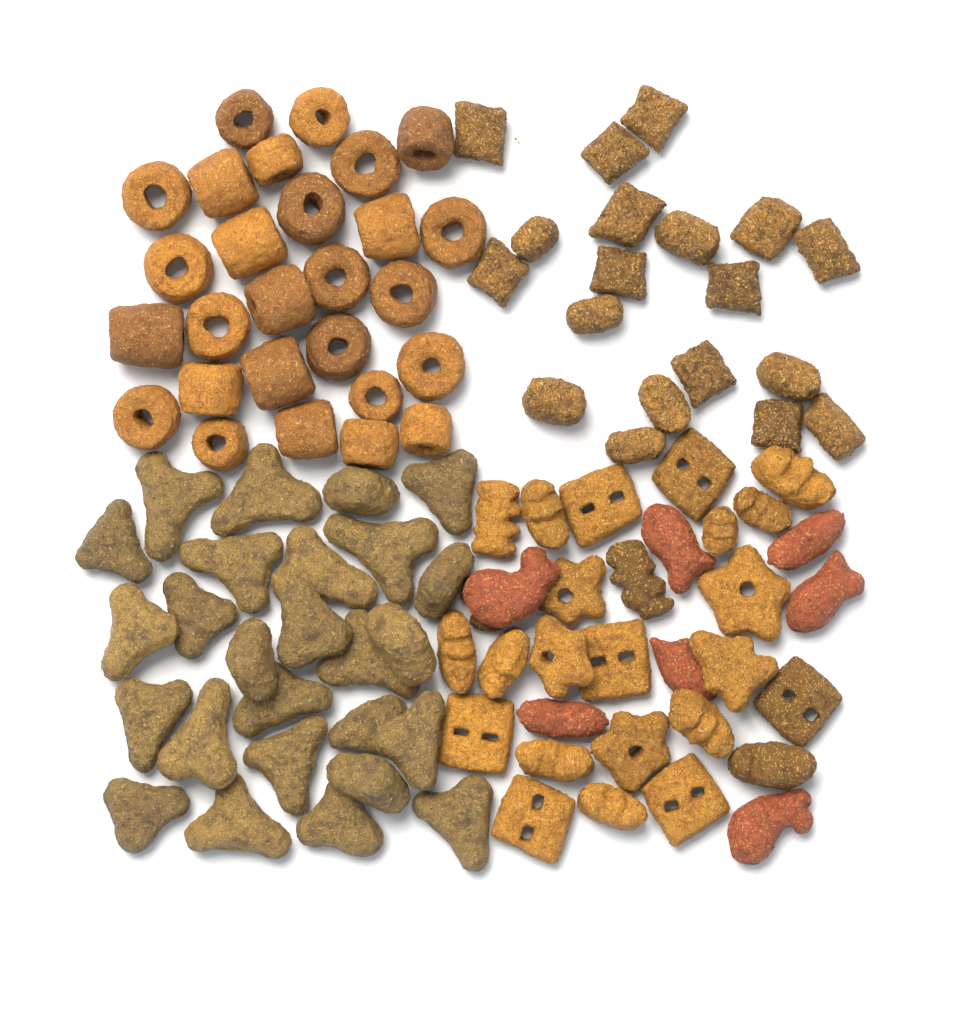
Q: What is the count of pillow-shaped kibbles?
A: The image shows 19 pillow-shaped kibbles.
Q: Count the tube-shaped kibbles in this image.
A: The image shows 27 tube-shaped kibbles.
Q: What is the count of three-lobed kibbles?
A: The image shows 26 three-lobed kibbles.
